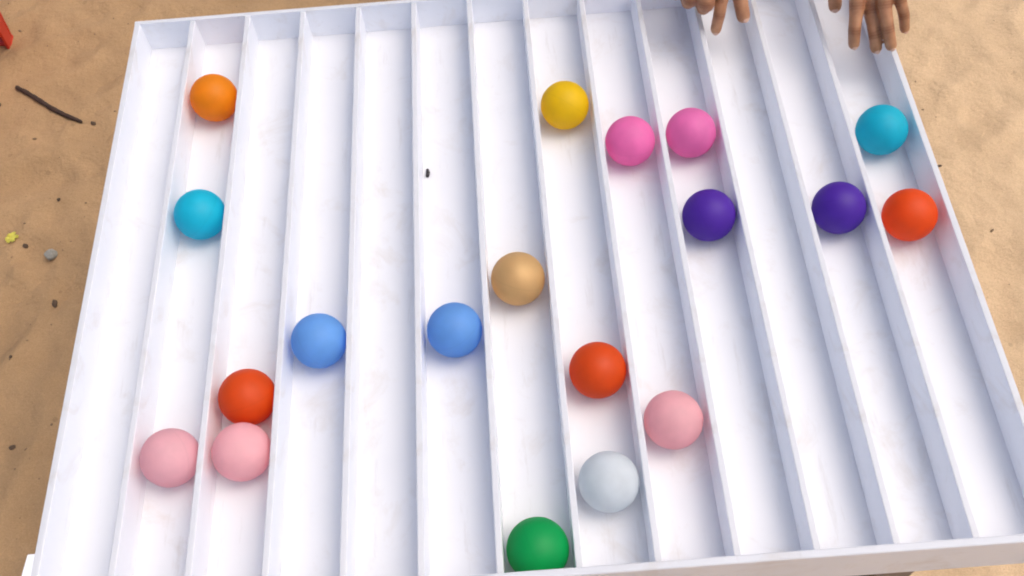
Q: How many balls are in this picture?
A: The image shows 19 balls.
